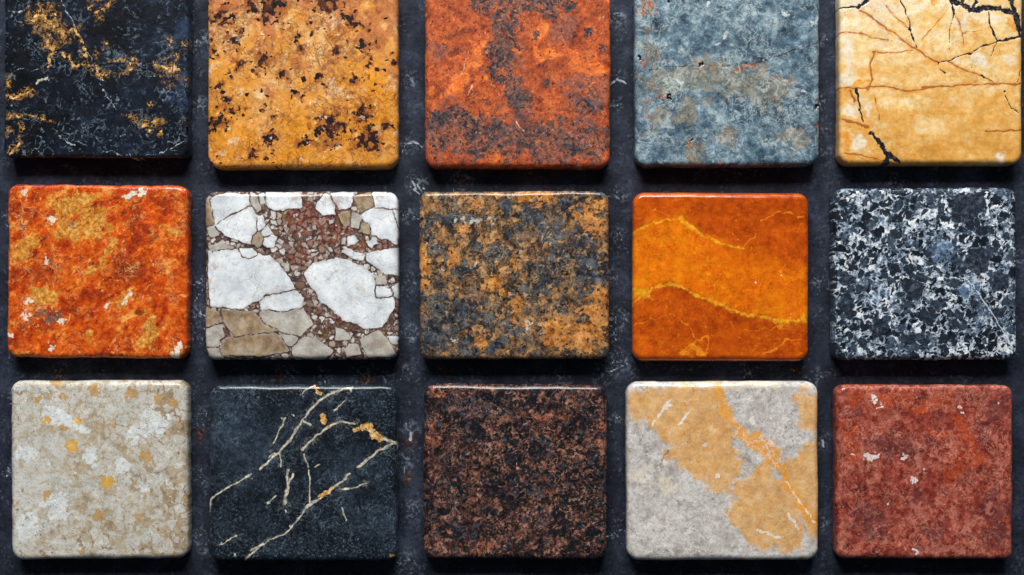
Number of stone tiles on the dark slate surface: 15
